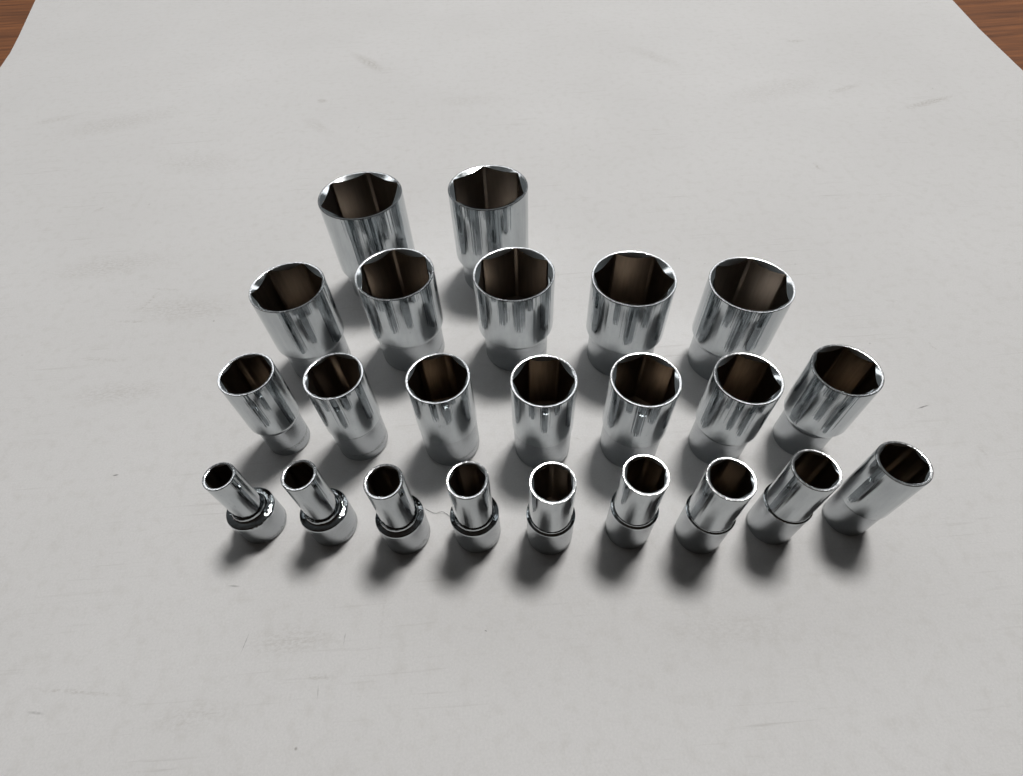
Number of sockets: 23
